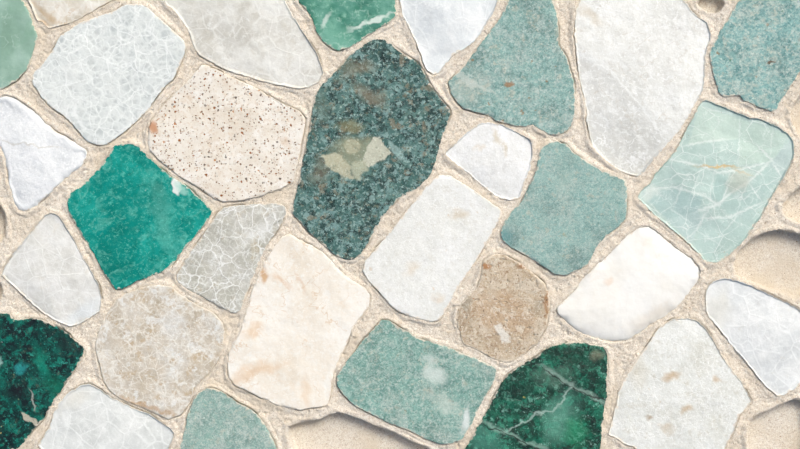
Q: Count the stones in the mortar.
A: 30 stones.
